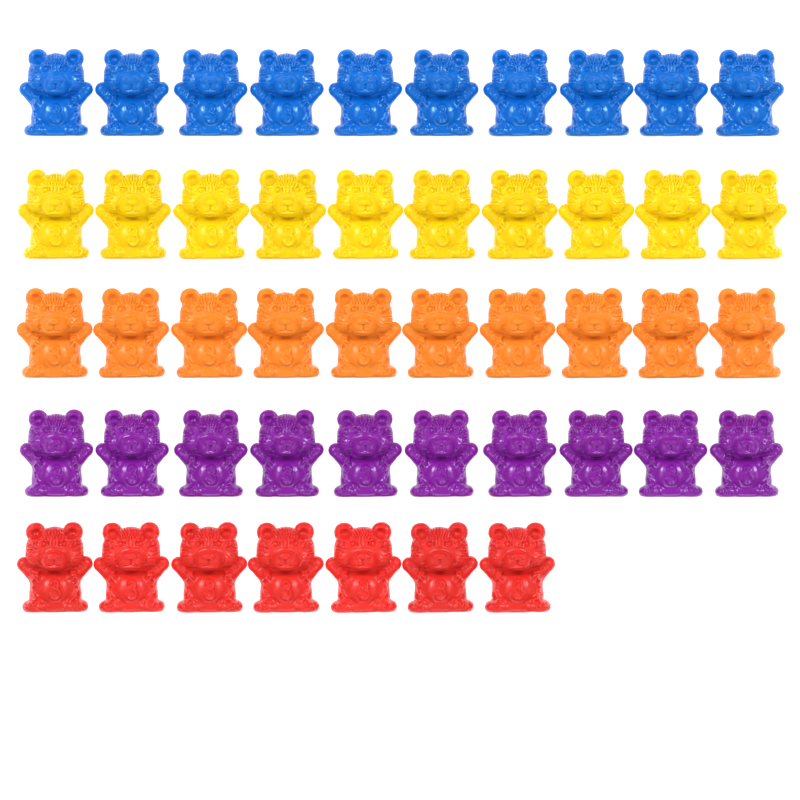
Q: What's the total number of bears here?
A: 47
